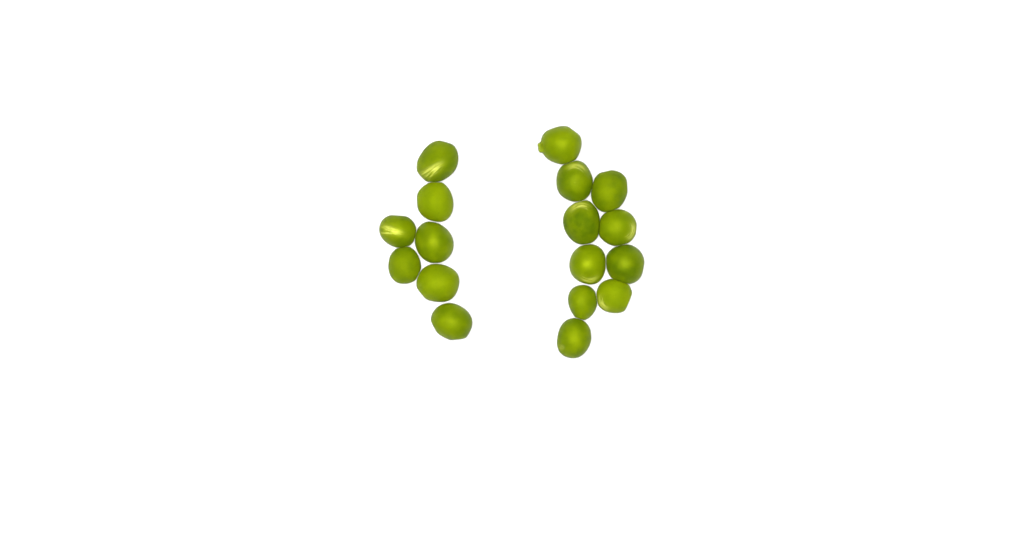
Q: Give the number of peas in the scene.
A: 17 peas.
